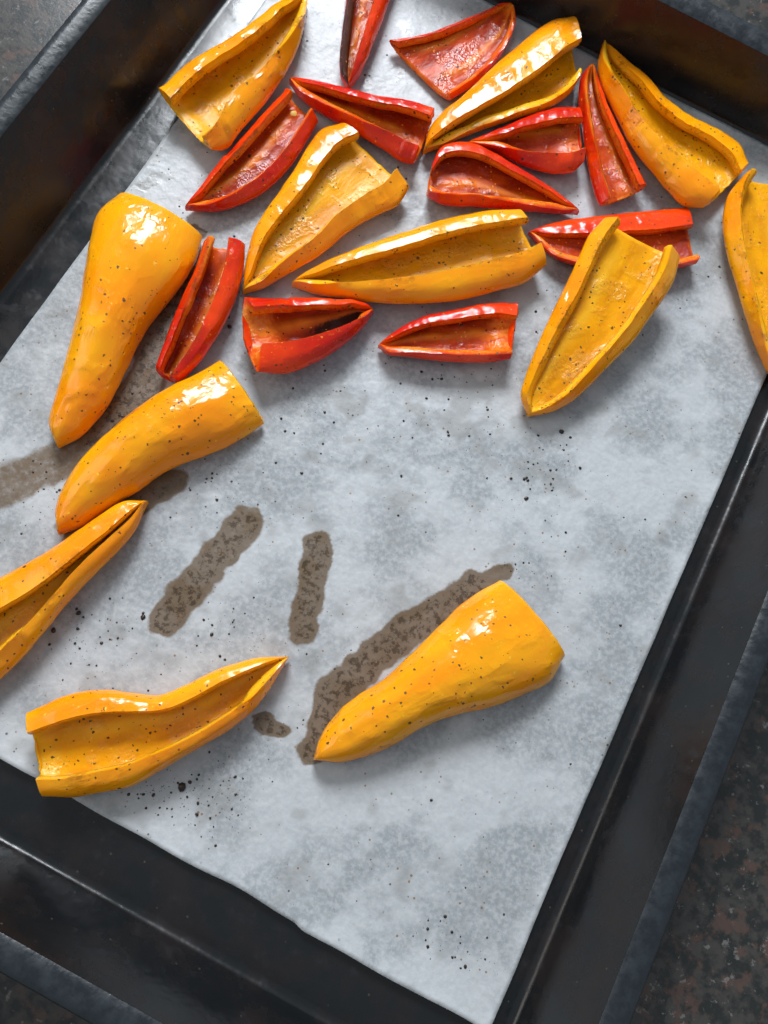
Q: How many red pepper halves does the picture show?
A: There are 11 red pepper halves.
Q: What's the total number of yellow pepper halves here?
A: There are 12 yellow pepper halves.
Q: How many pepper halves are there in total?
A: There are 23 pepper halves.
